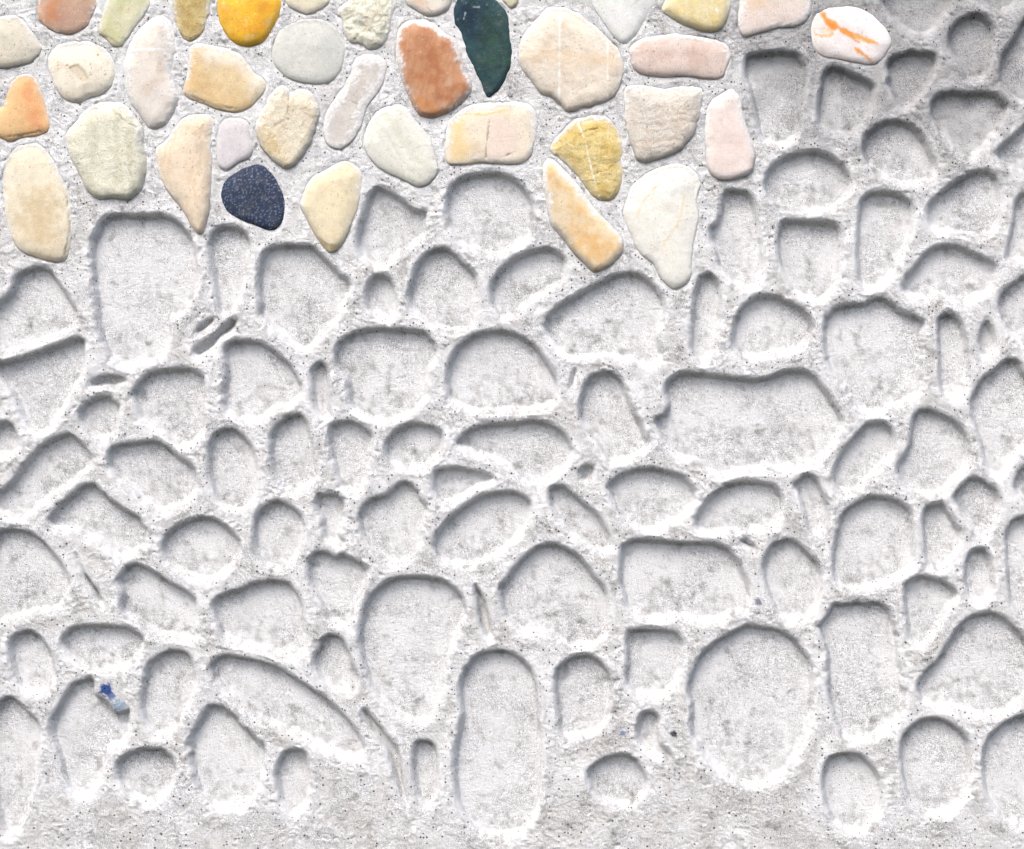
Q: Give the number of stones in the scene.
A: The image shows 37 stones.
